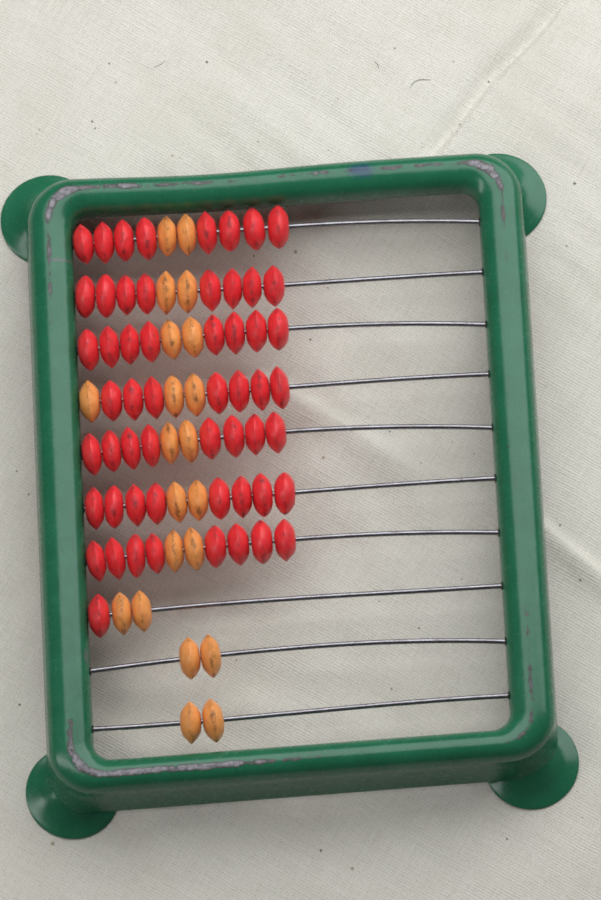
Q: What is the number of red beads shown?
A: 56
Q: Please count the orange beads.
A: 21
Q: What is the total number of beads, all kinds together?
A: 77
